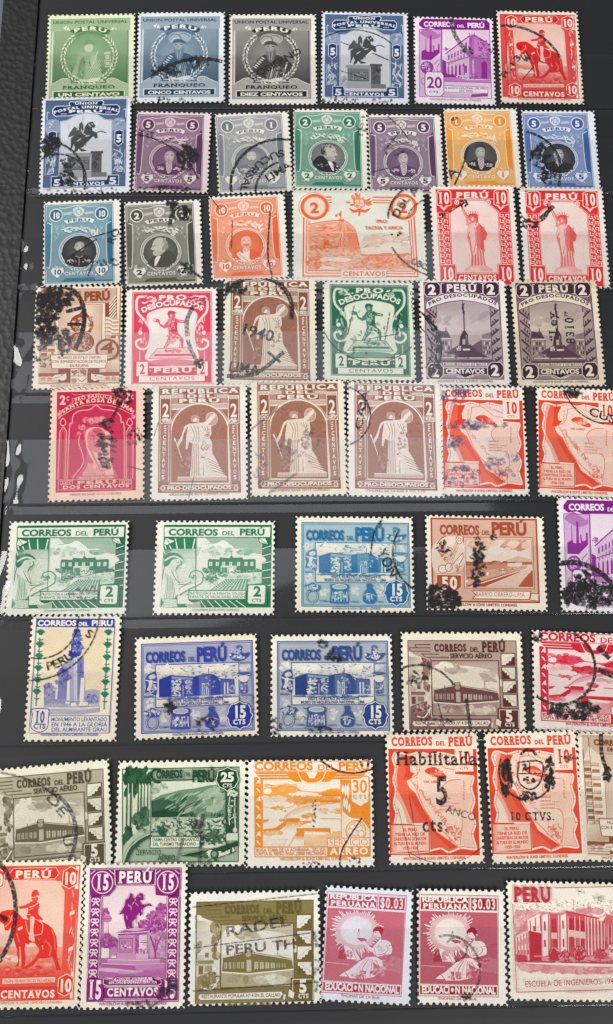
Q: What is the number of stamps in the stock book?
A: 53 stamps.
